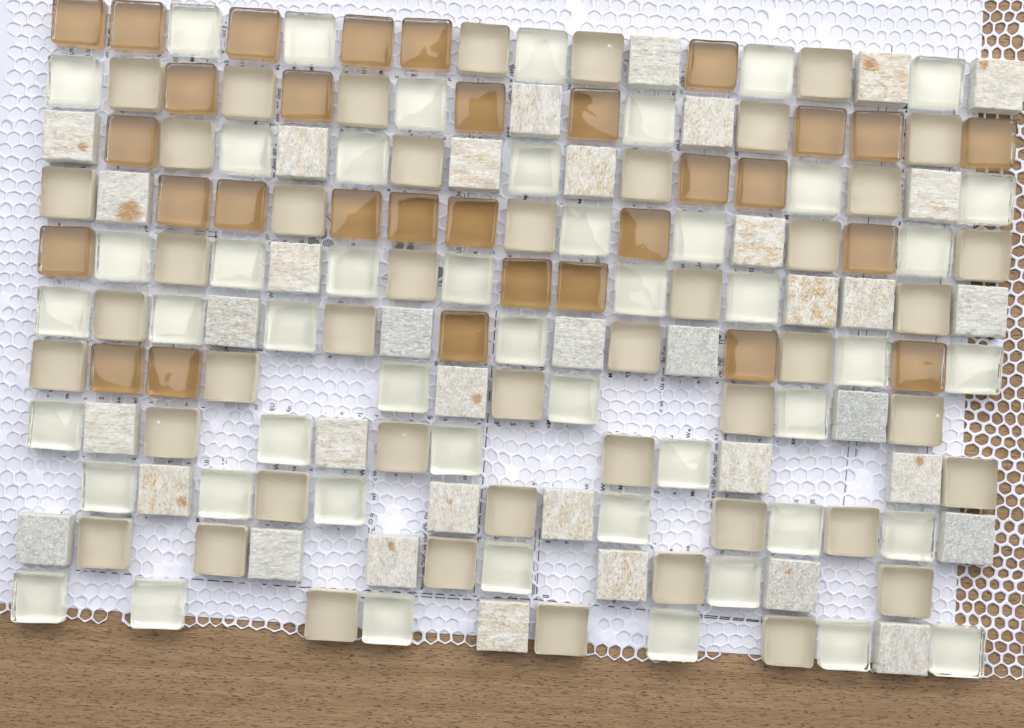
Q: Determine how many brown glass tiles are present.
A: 31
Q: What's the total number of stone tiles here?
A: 37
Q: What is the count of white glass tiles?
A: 49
